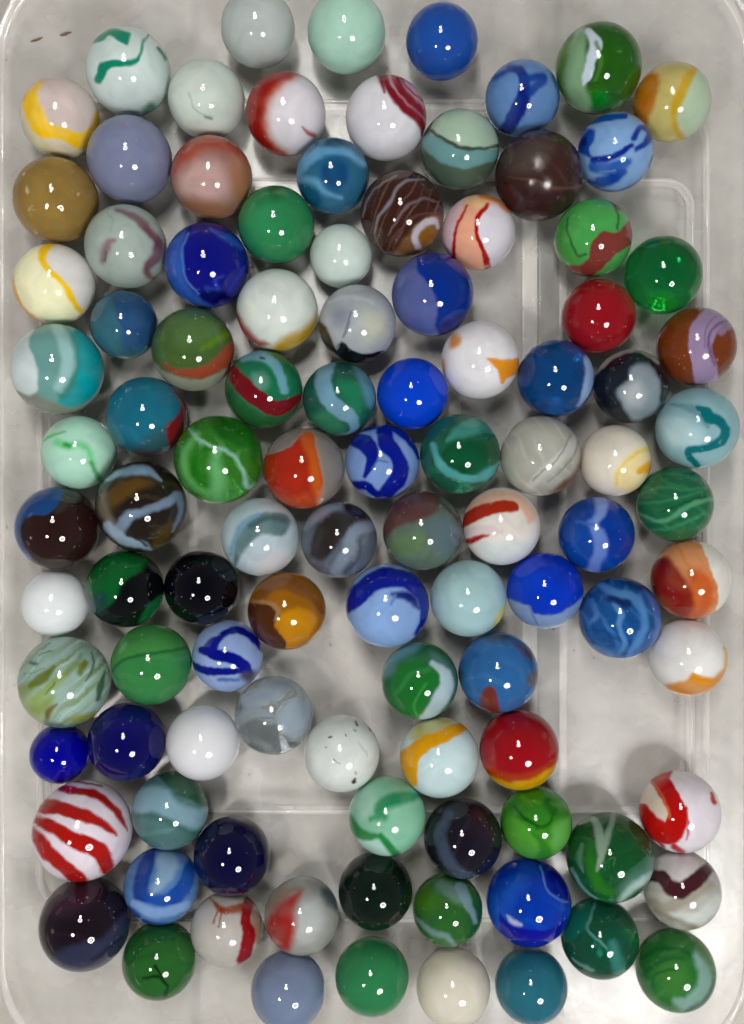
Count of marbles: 103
